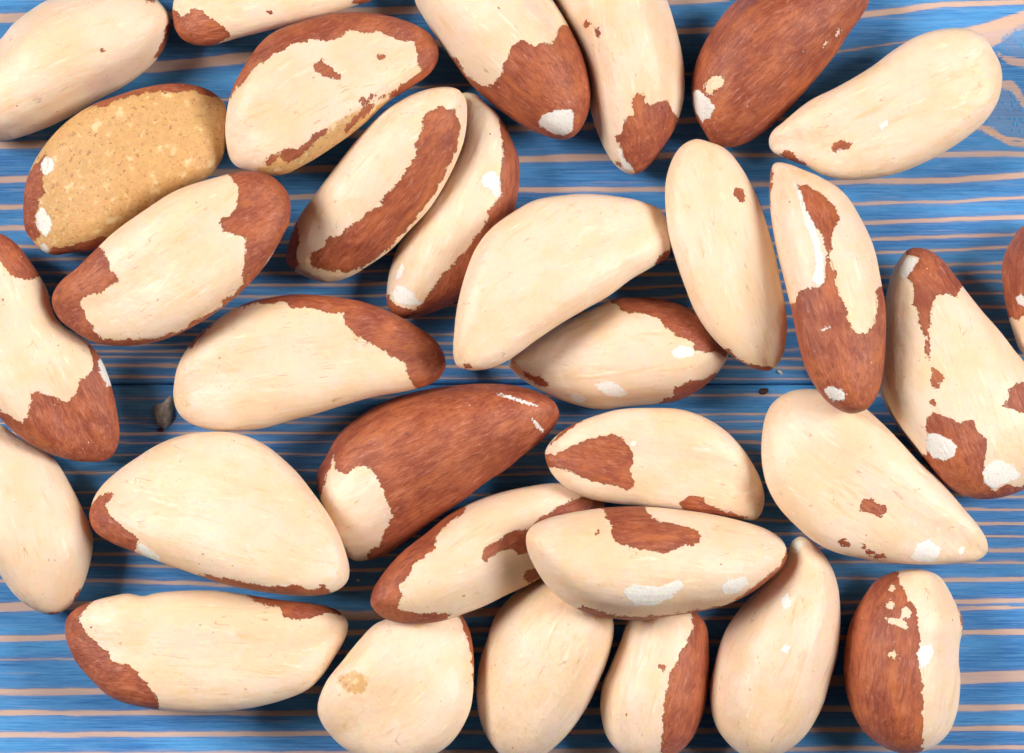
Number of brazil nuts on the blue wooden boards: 32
